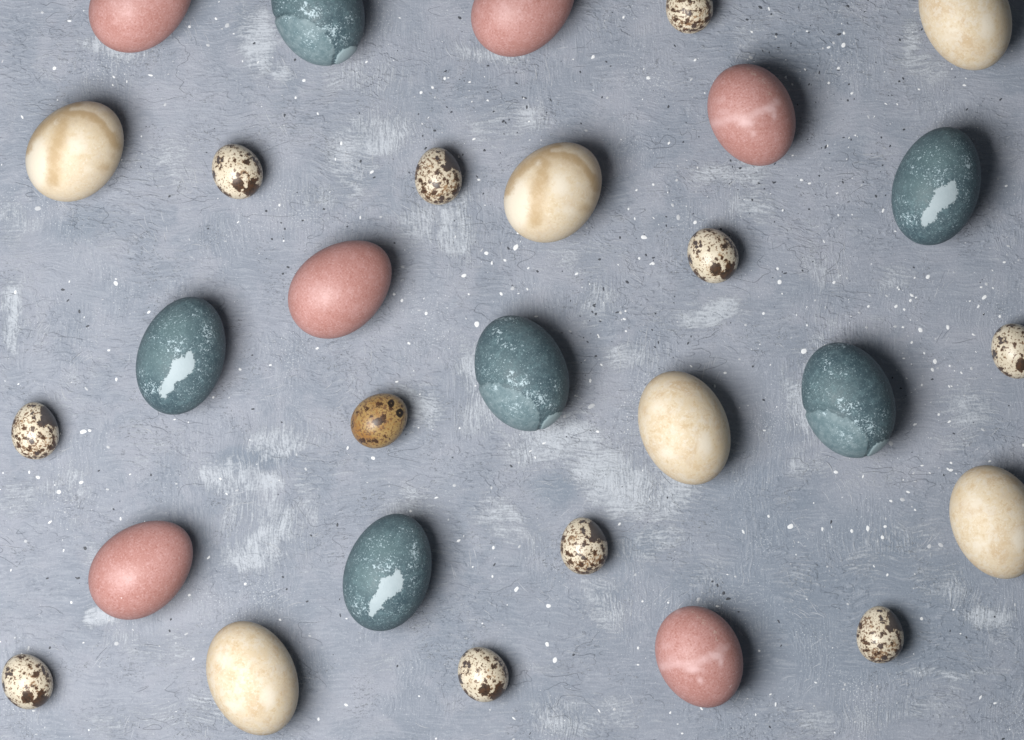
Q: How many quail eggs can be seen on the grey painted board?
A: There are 11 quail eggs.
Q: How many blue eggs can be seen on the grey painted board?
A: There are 6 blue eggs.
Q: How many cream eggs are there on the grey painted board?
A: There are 6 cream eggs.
